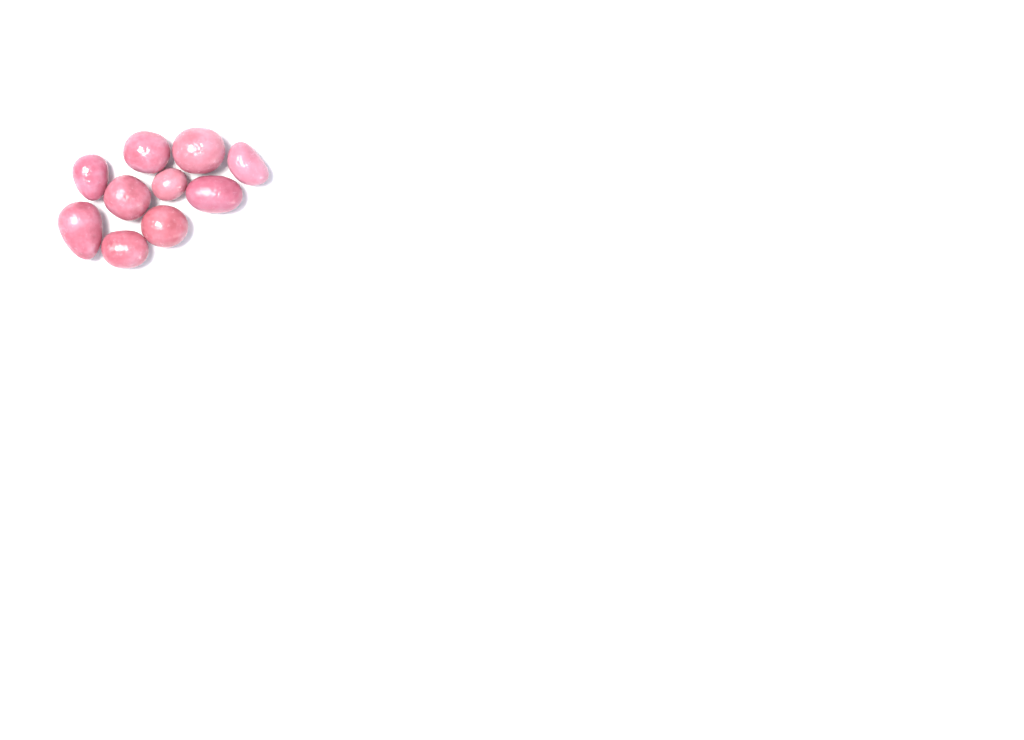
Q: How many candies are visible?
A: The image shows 10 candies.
